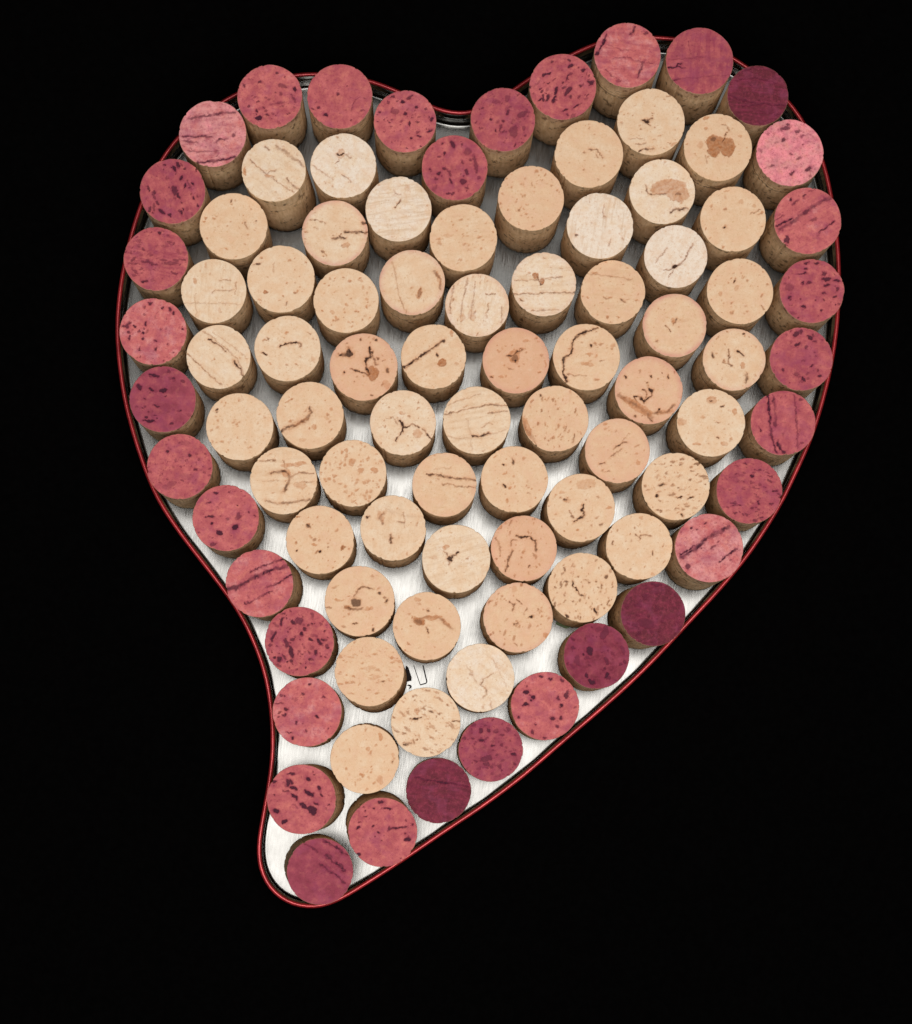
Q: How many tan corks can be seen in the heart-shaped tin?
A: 57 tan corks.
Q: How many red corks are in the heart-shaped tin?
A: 34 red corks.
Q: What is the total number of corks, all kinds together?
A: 91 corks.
